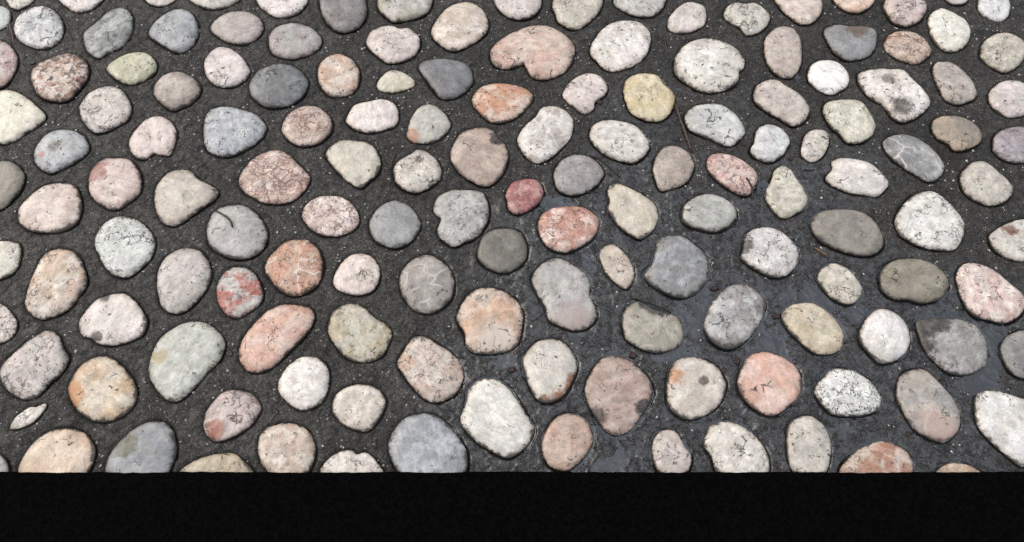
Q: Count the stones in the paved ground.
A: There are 148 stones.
